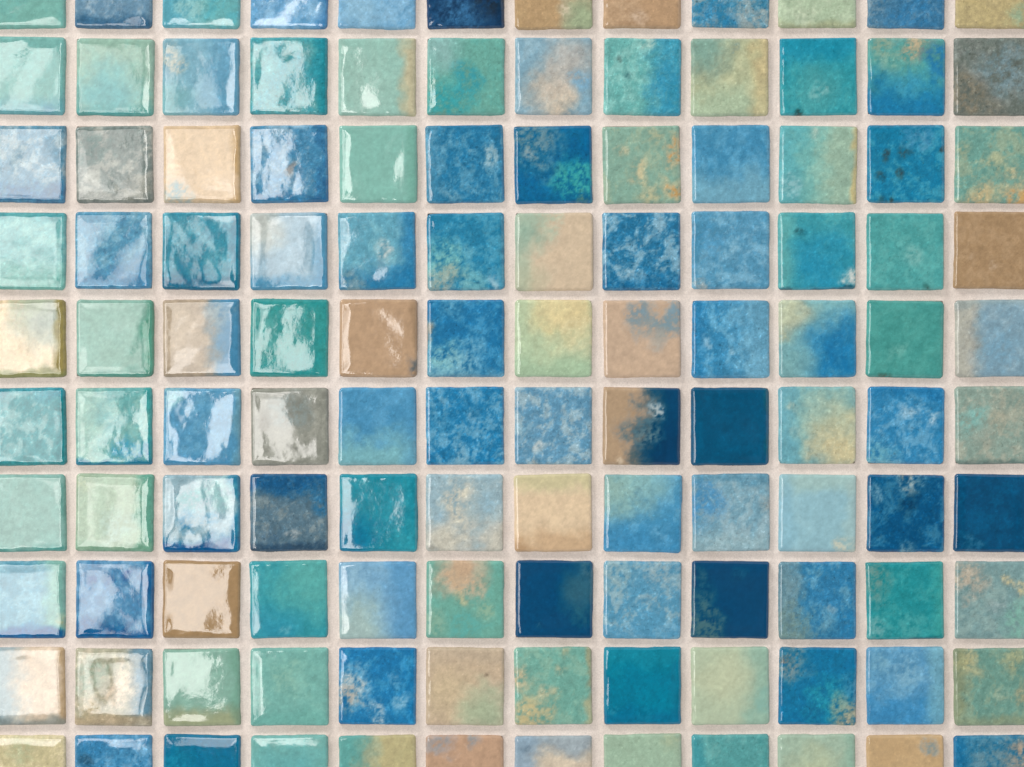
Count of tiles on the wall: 120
